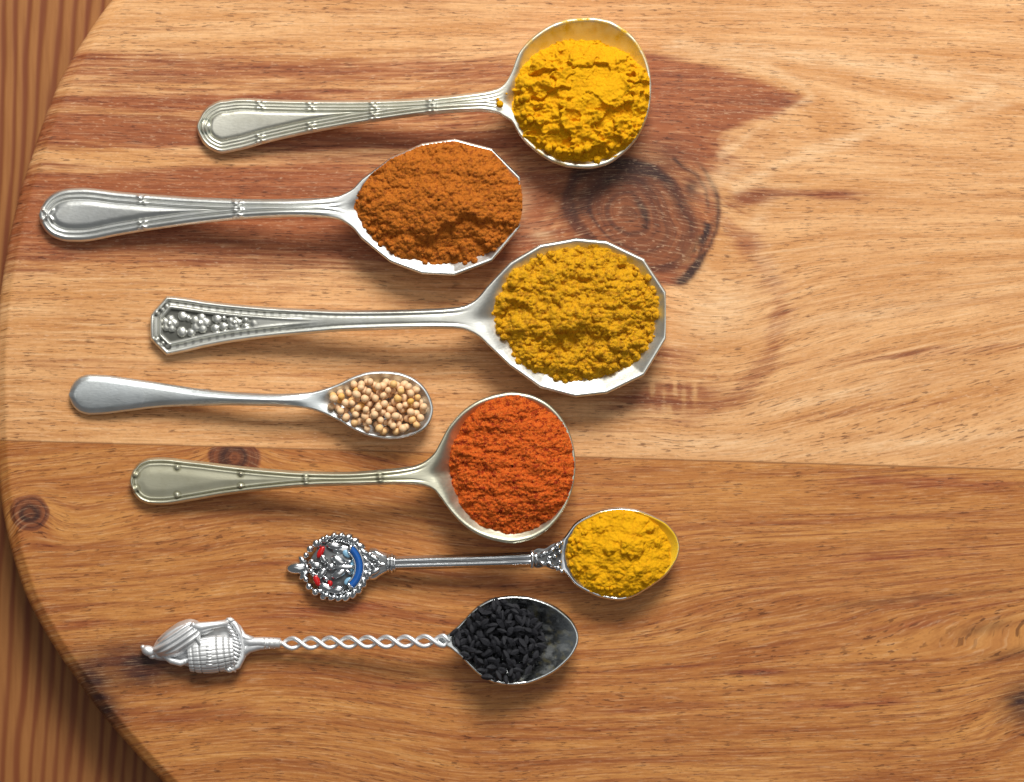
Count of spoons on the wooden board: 7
